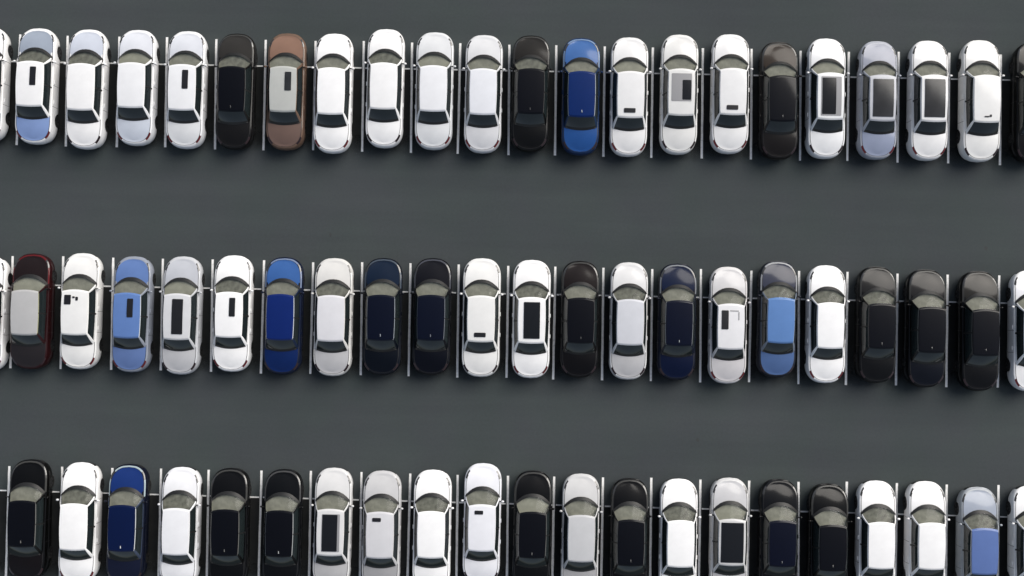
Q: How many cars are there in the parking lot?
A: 65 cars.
